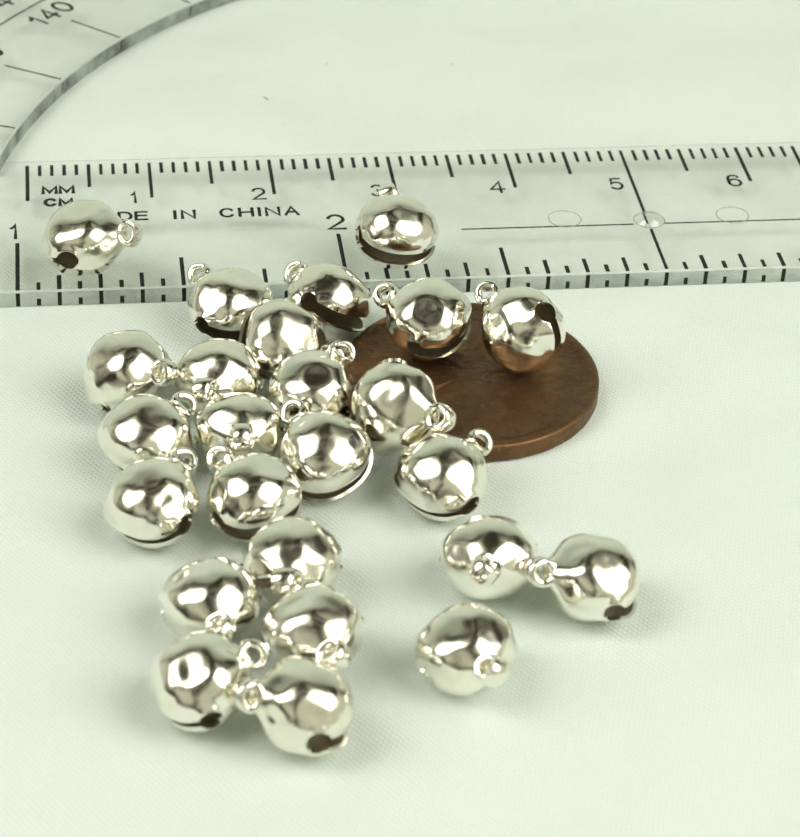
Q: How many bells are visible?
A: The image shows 25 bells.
